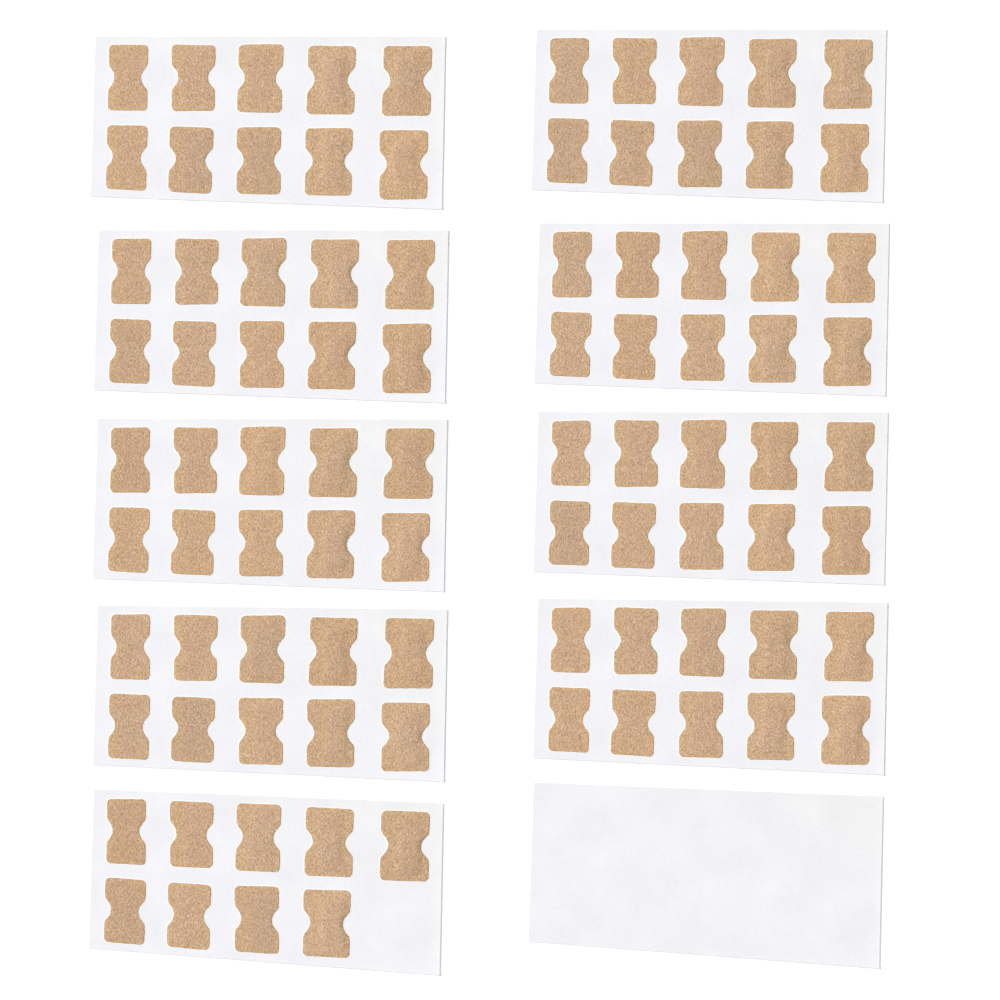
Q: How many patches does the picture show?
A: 89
